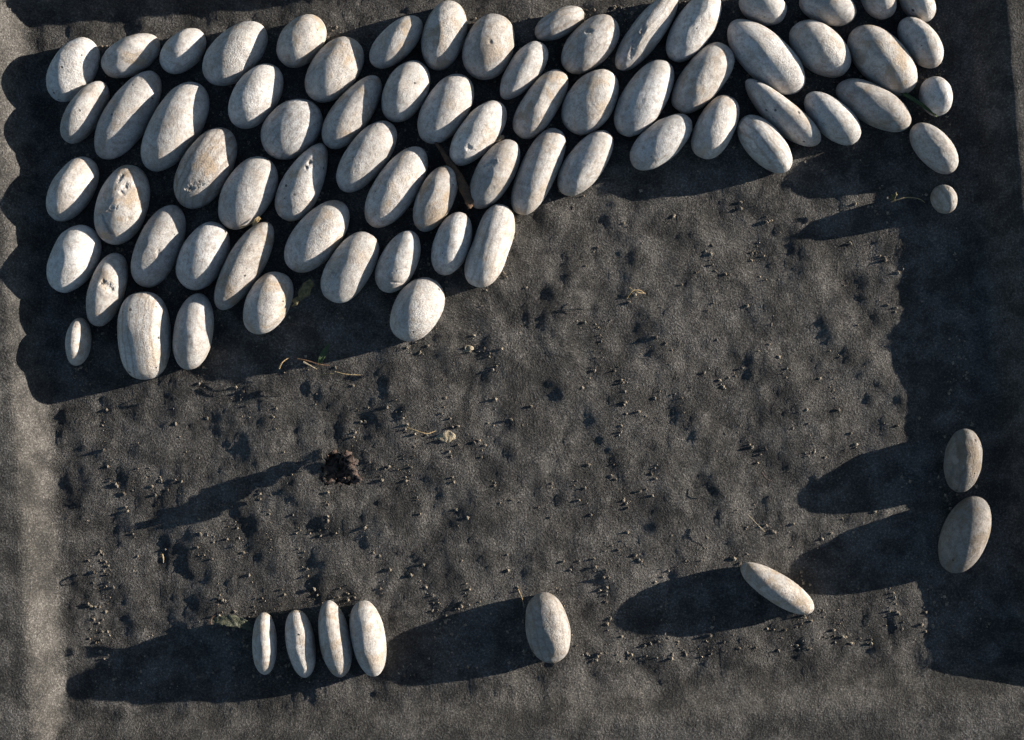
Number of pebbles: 78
